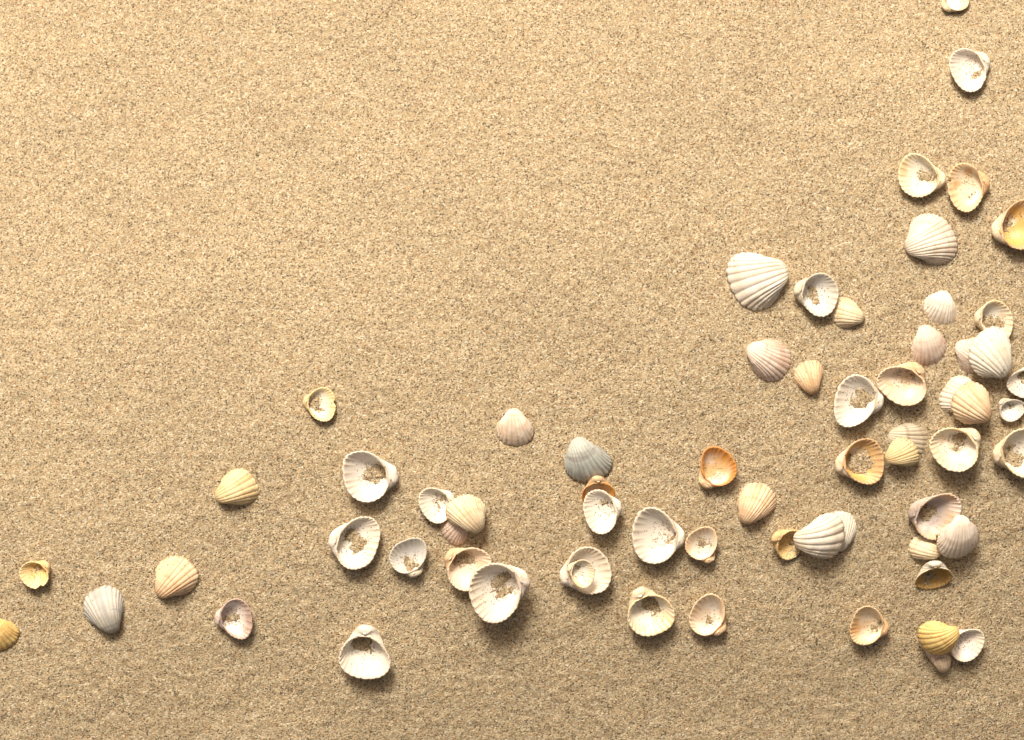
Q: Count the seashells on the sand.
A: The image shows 66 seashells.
